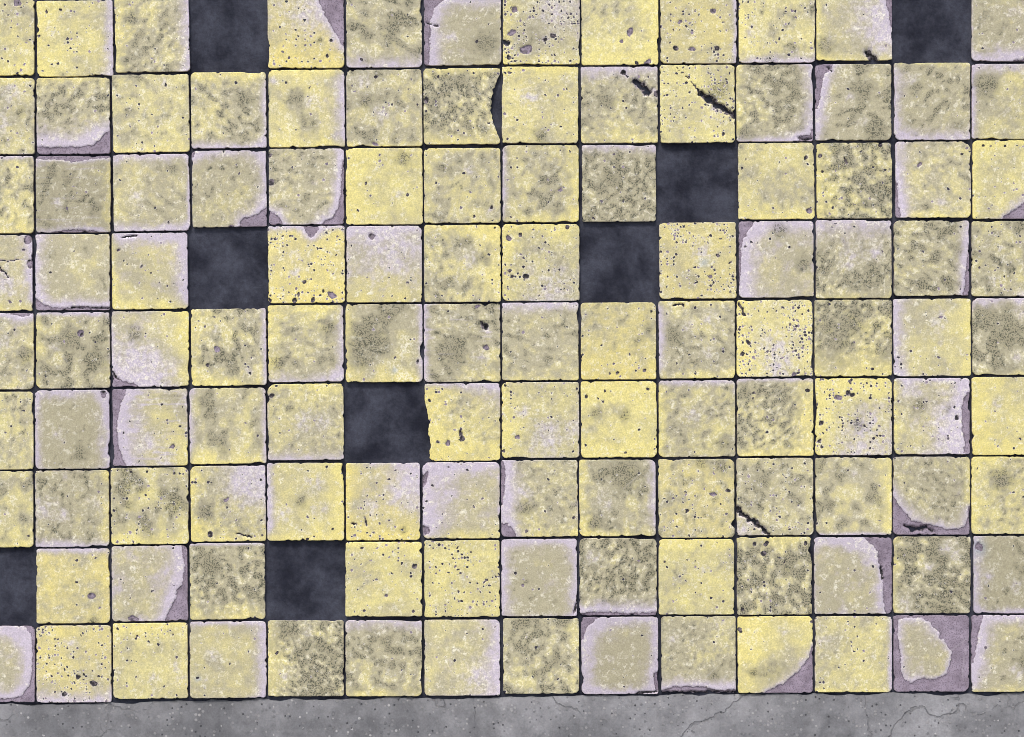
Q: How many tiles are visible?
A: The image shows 118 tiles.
